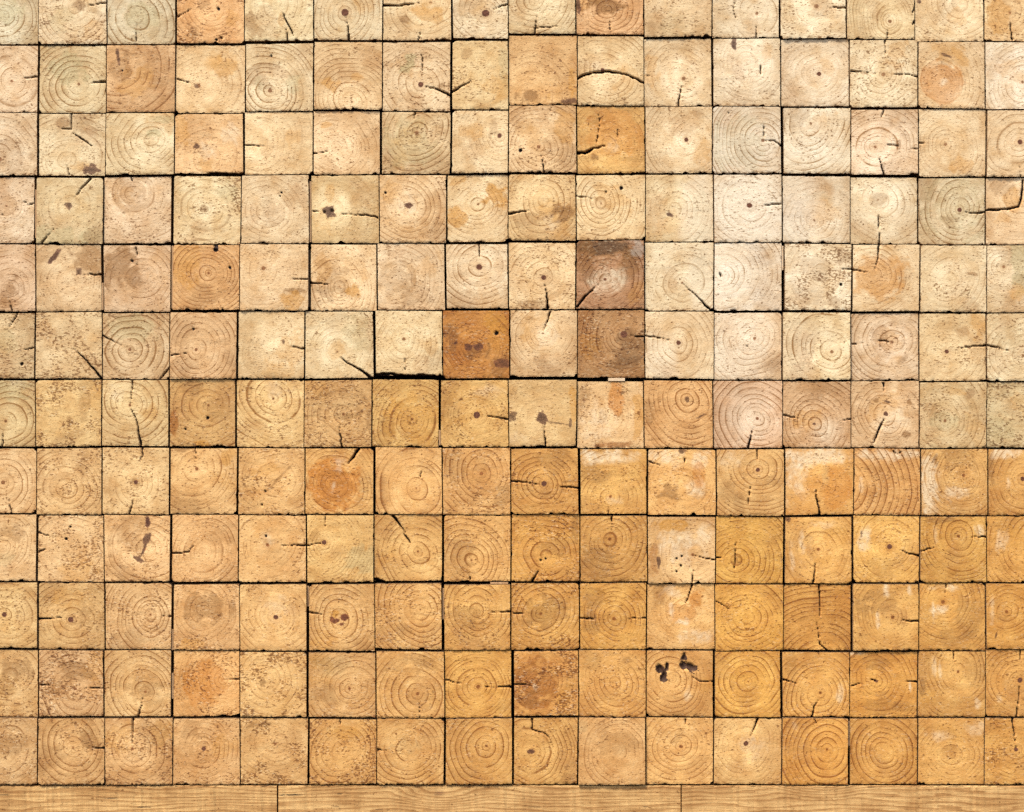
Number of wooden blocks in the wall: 192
